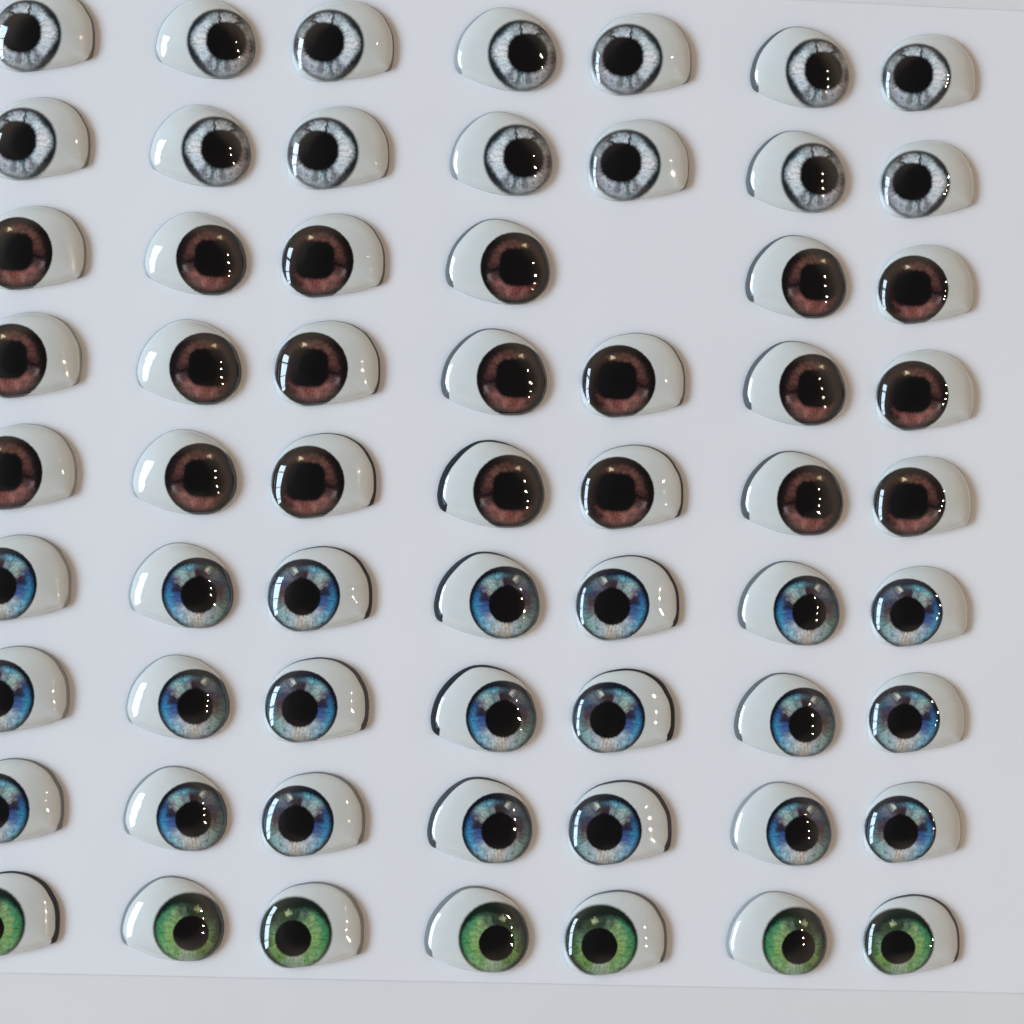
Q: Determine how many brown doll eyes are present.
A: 20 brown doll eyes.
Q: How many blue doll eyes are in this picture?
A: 21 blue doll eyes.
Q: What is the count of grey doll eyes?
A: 14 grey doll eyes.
